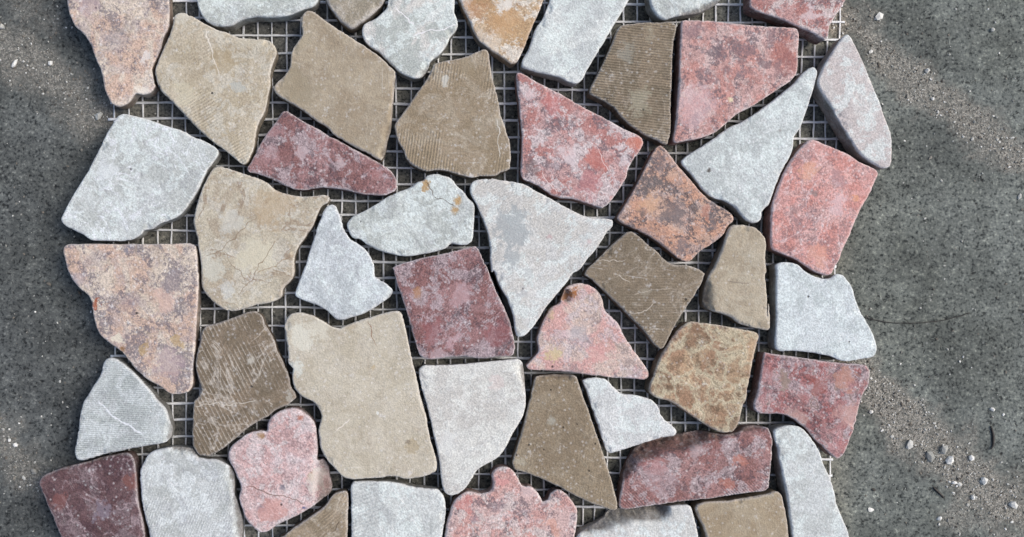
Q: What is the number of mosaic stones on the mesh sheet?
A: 48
